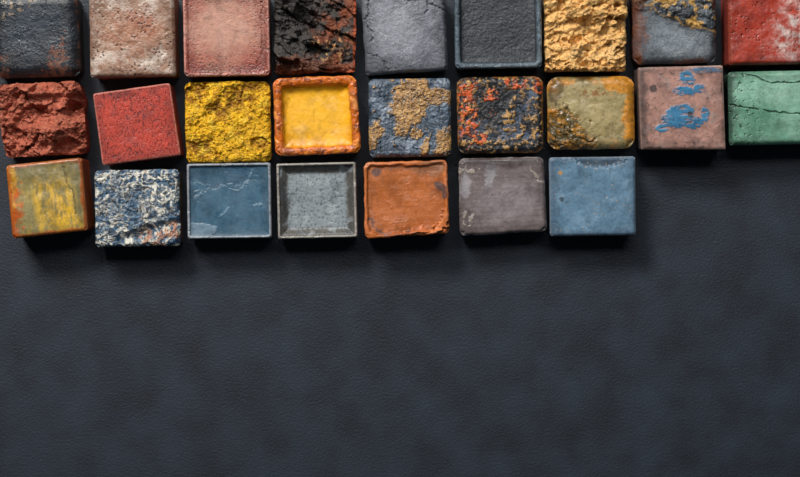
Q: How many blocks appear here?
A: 25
